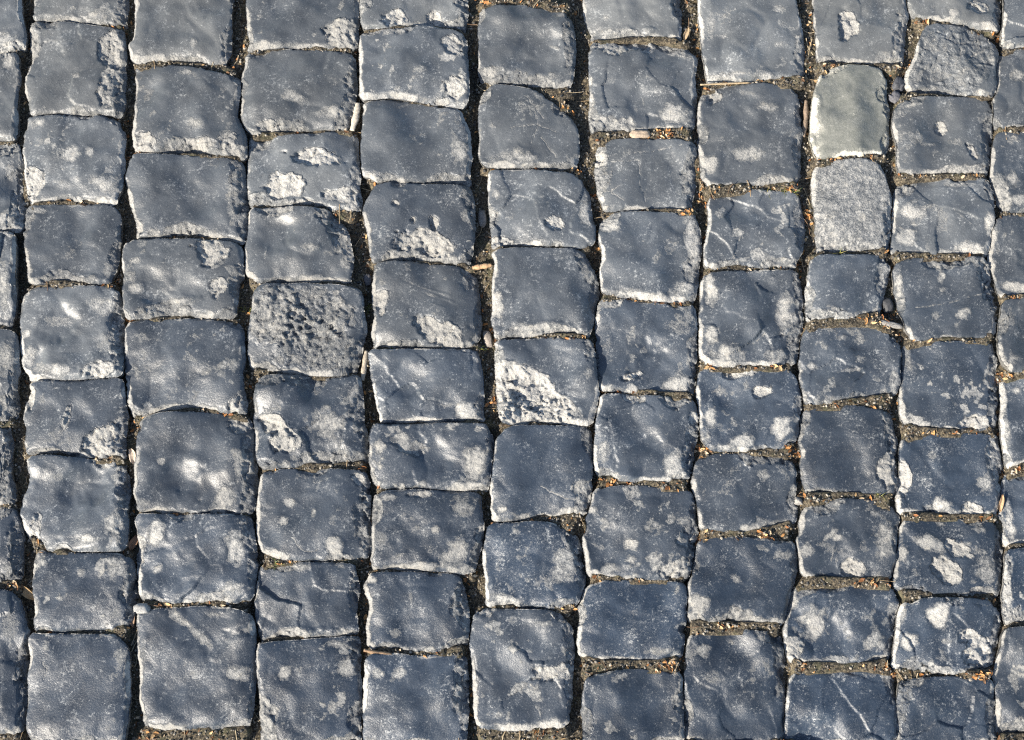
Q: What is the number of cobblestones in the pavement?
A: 97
